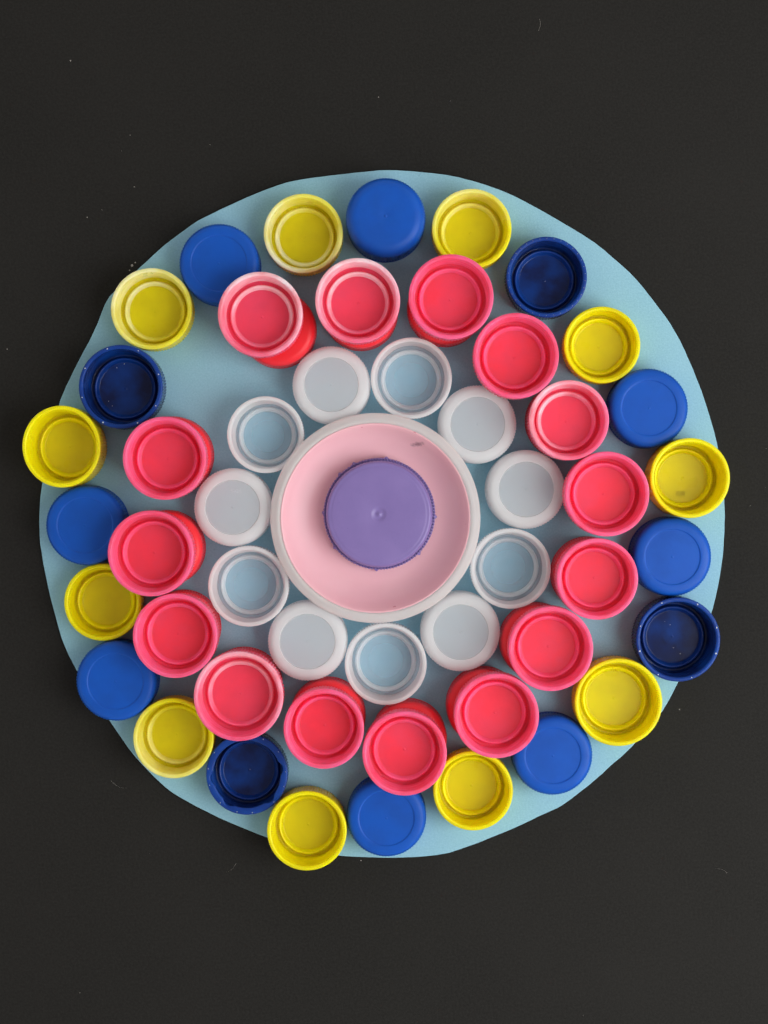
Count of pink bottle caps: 15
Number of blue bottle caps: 12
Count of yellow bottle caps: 11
